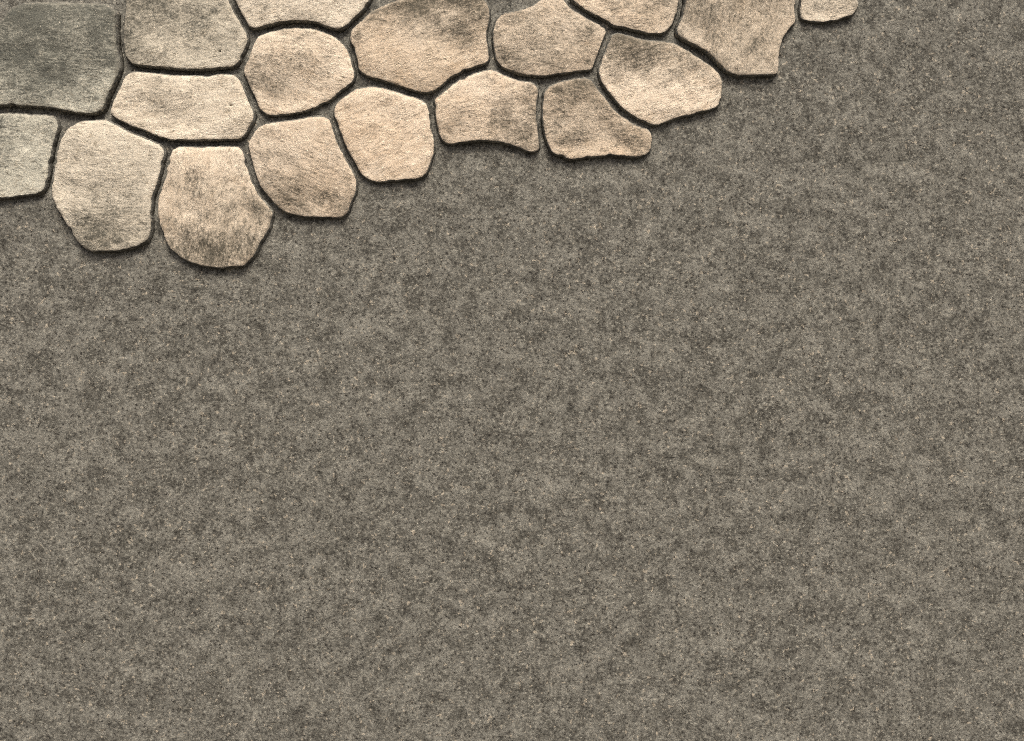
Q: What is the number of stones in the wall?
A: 18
